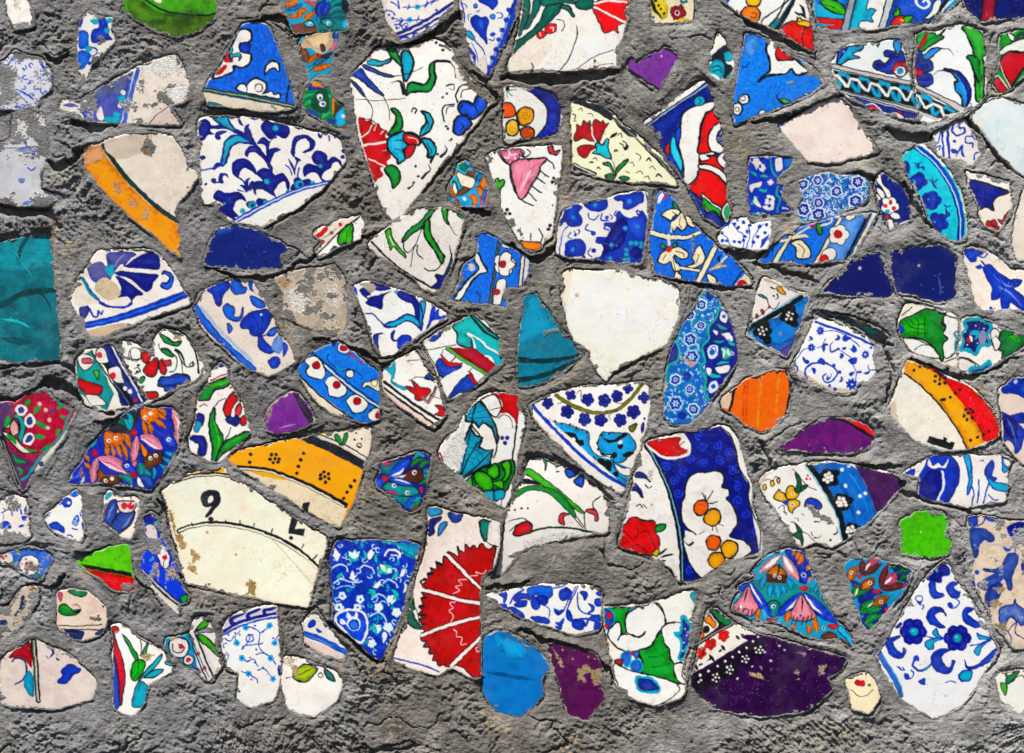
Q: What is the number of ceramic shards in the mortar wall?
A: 114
